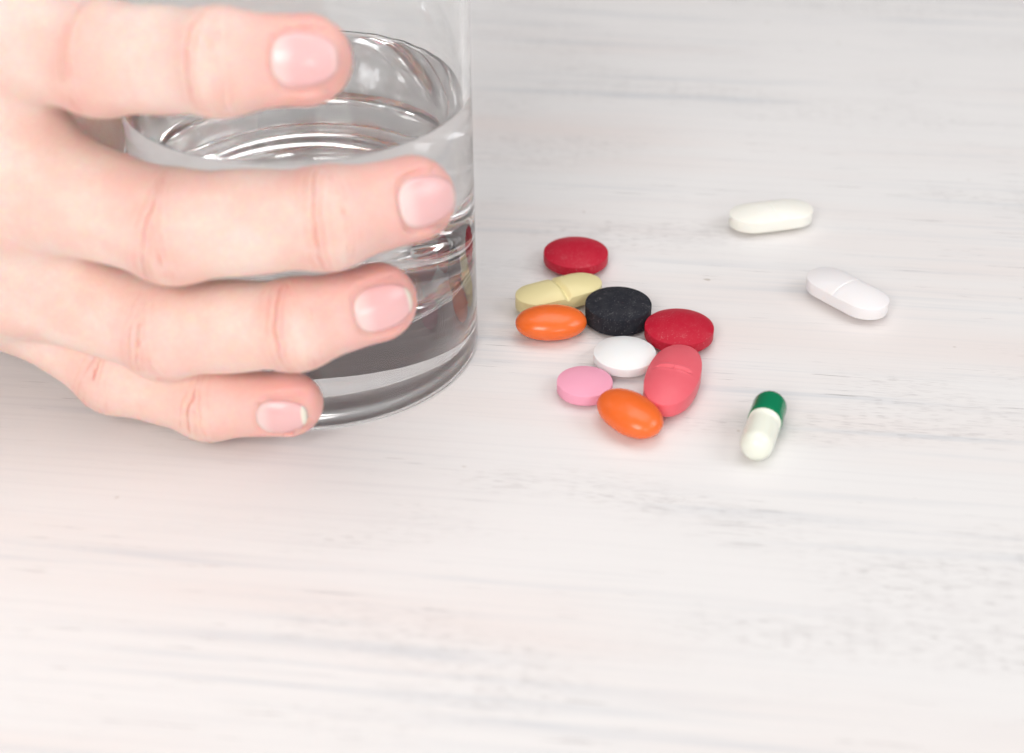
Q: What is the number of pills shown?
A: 12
